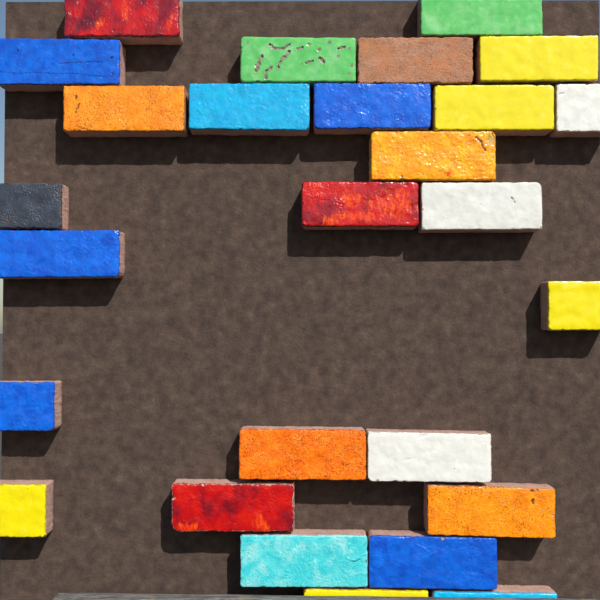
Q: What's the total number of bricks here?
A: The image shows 27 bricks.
